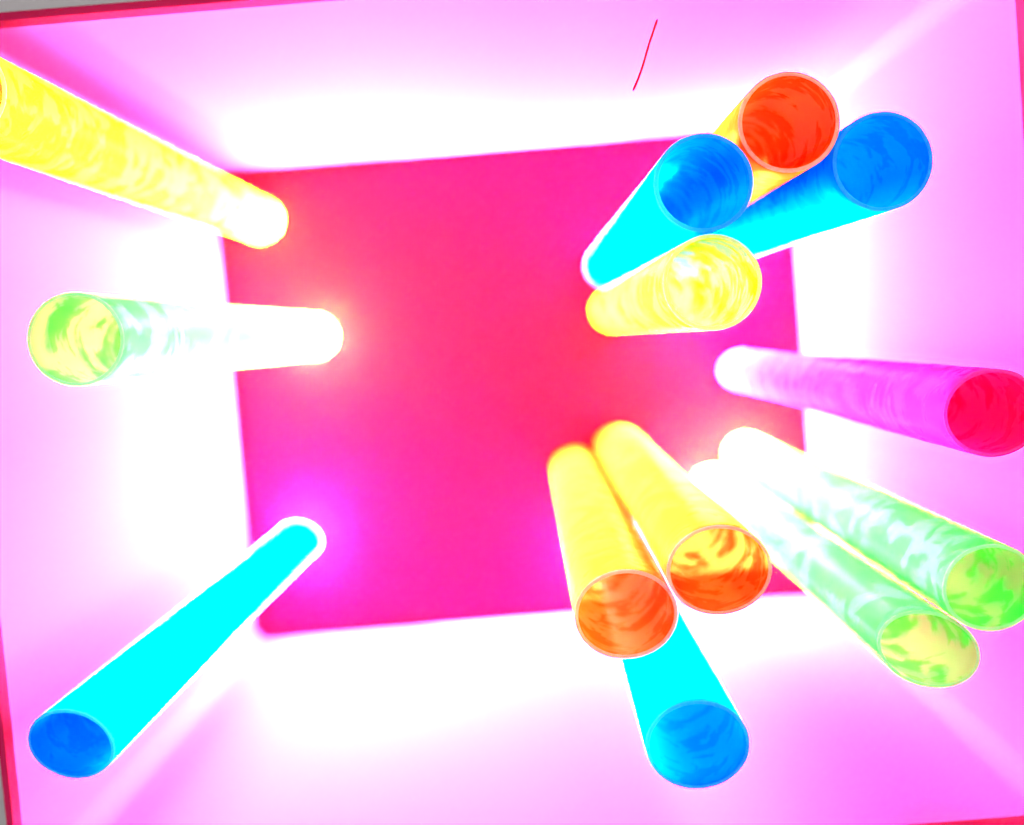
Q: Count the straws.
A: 13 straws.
